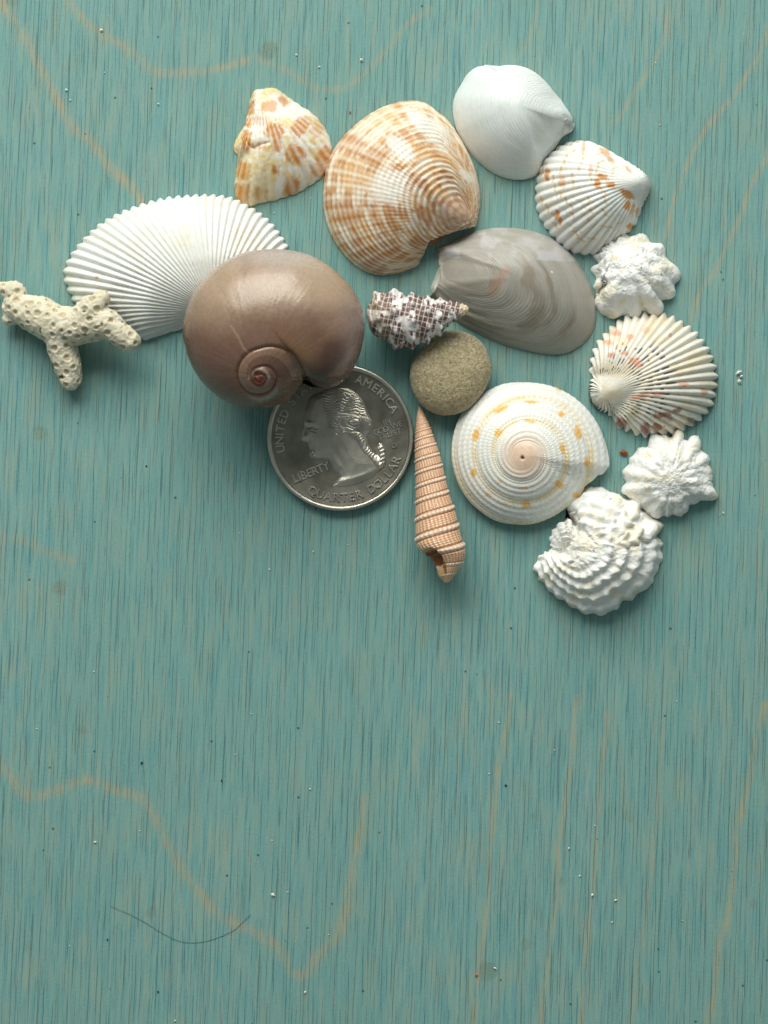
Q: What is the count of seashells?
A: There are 14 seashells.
